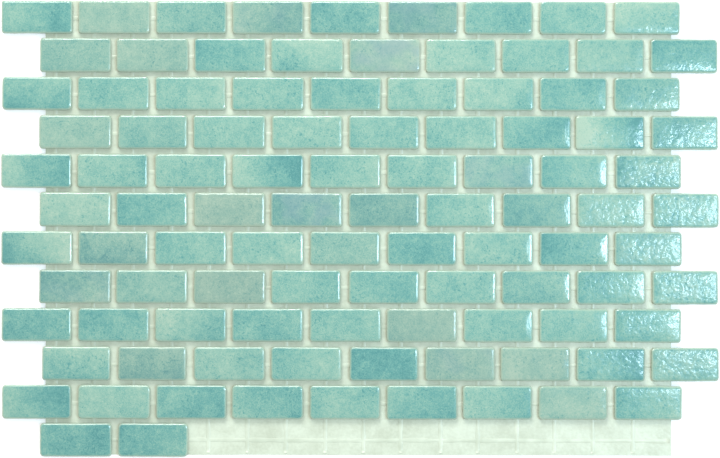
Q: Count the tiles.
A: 101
